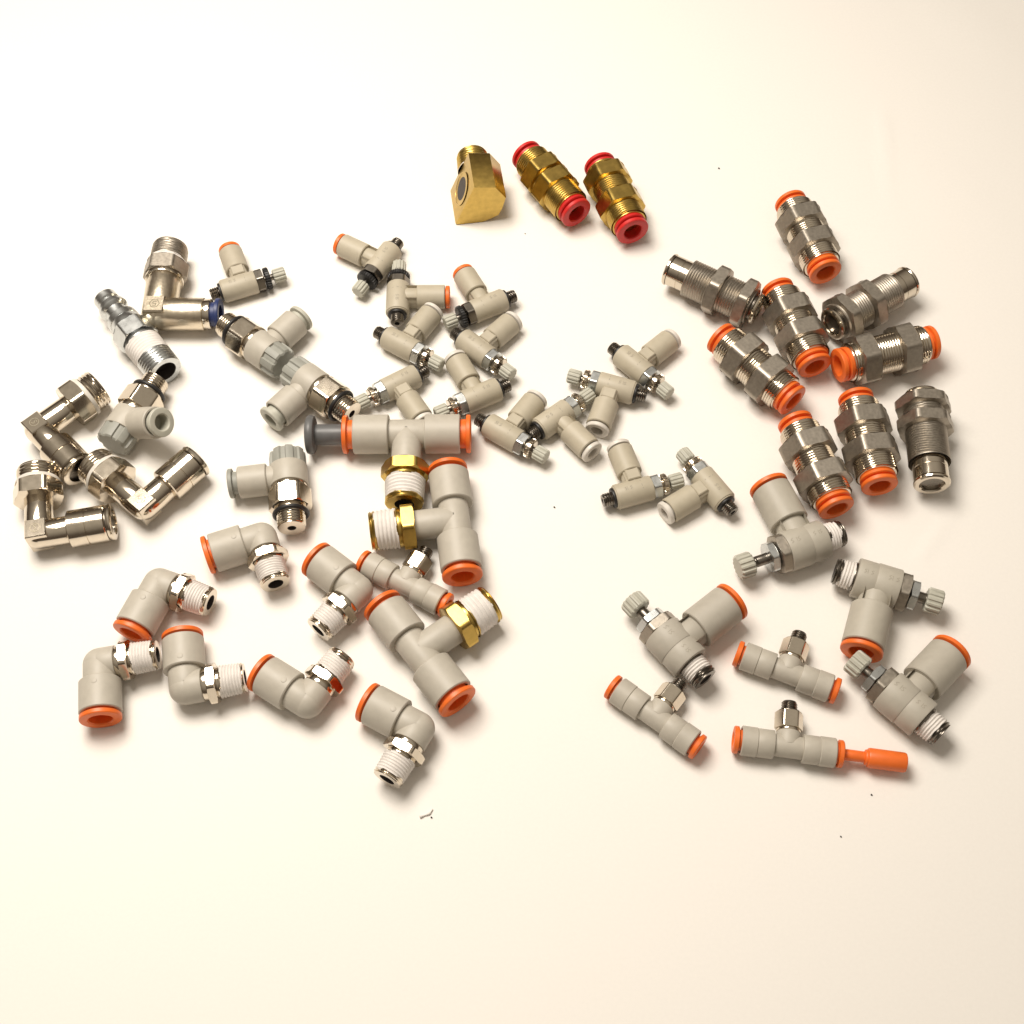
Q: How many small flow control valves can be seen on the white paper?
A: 14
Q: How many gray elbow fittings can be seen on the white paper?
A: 7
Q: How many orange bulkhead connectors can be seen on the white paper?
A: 6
